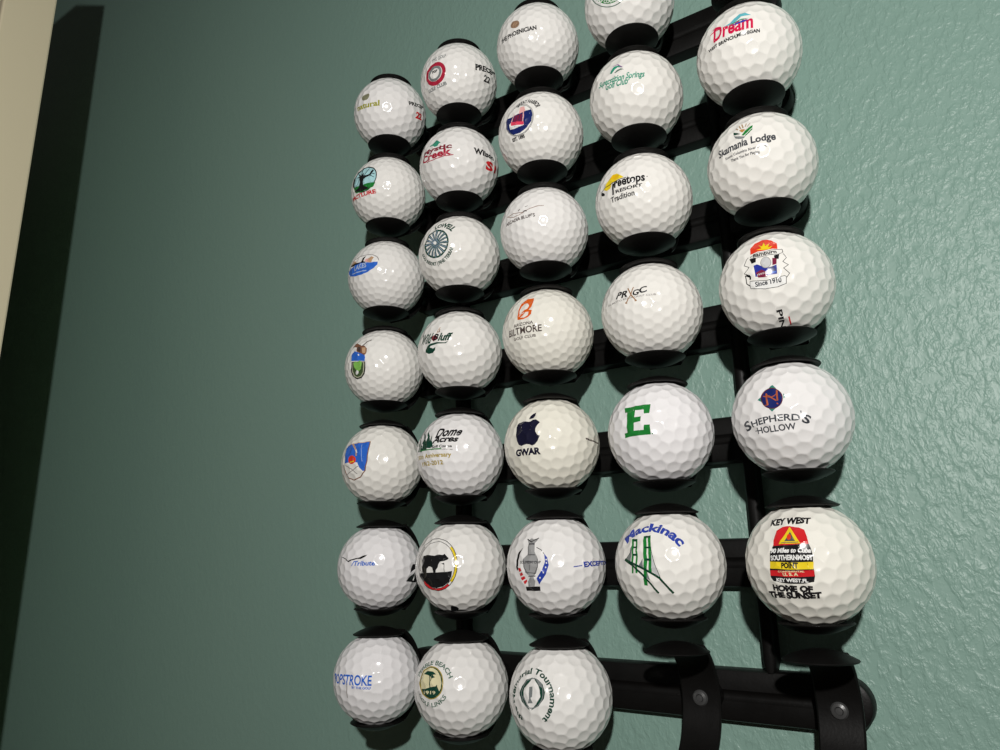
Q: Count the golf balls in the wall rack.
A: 32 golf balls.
